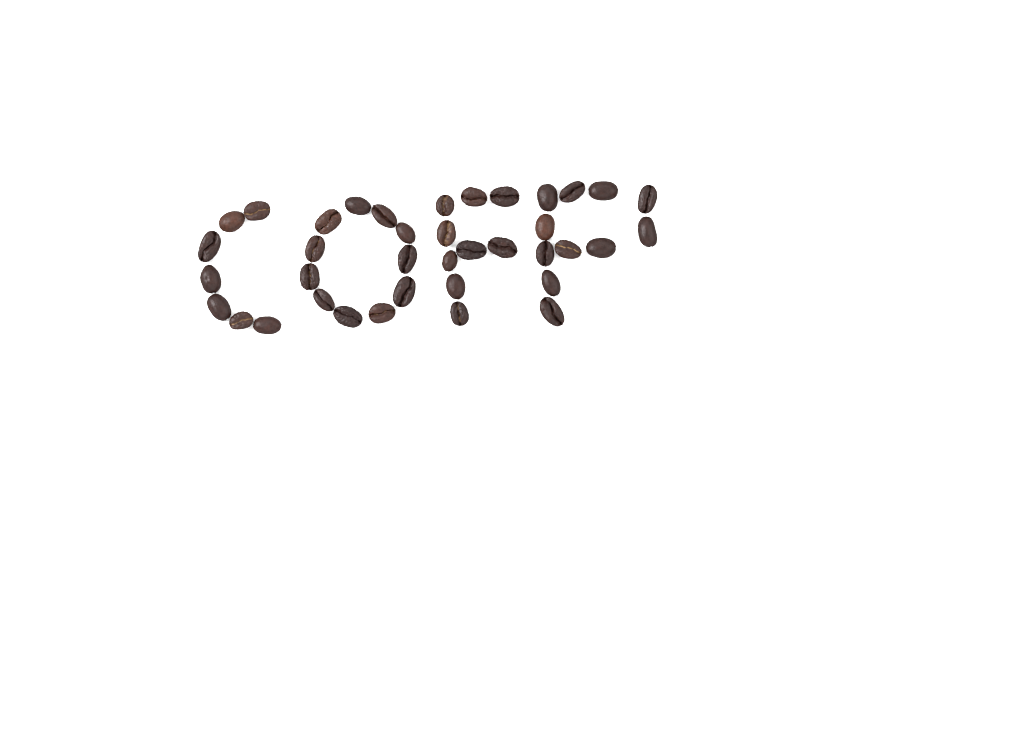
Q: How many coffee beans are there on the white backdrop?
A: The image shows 38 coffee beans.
